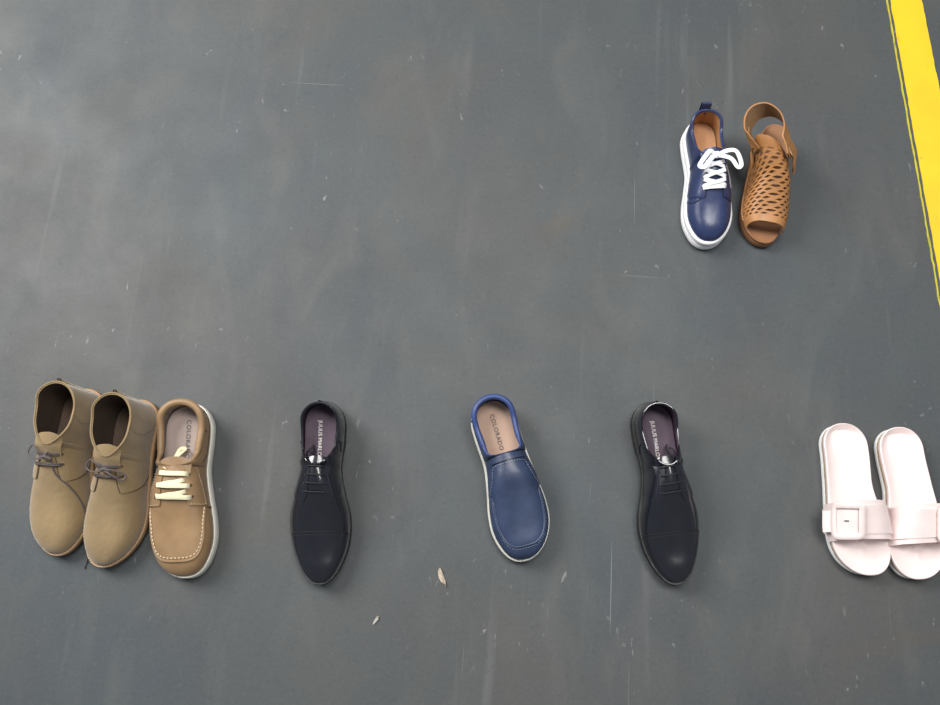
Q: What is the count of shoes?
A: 10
